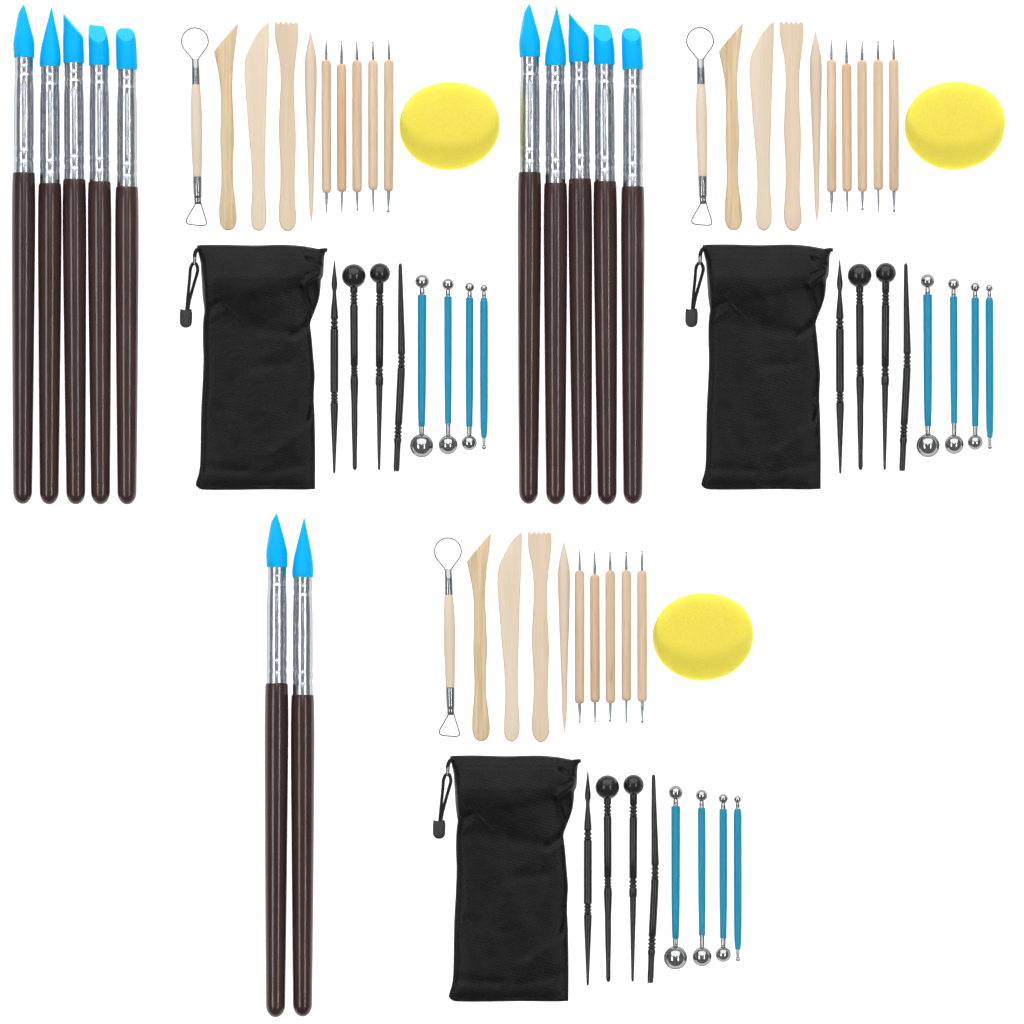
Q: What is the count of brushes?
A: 12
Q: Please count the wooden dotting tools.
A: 15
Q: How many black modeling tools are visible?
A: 12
